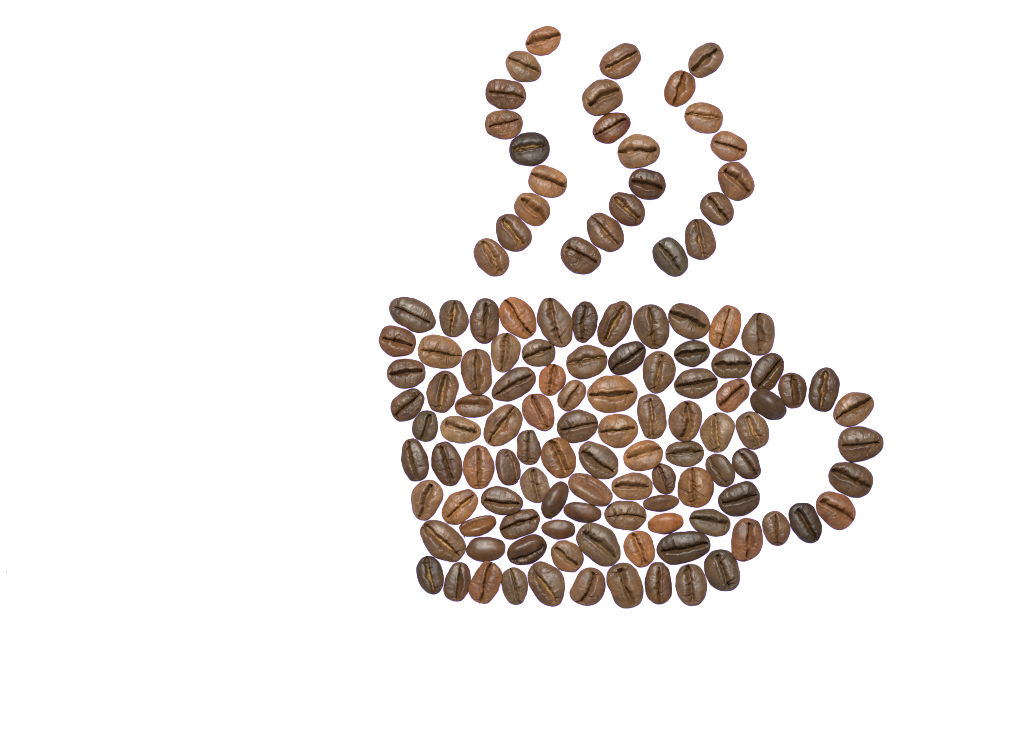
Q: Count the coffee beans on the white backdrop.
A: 123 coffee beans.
